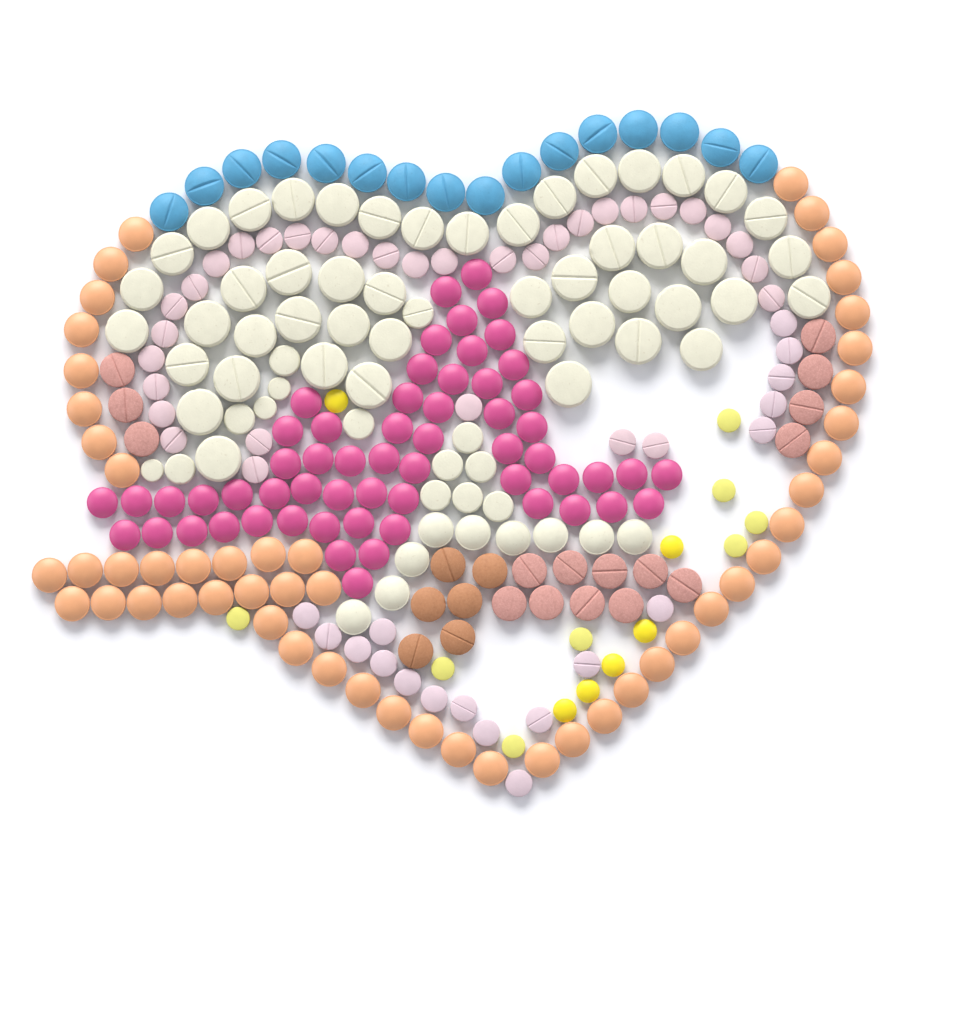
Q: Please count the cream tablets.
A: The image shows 70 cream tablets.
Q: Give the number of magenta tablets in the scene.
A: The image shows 59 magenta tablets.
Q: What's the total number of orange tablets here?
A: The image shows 52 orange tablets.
